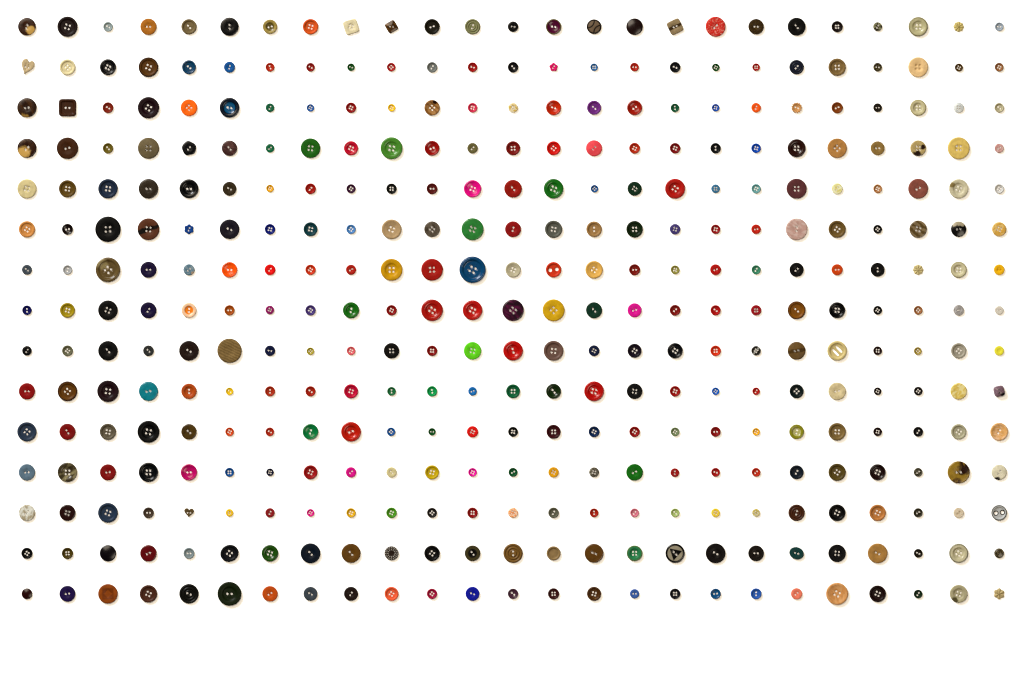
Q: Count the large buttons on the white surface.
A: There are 200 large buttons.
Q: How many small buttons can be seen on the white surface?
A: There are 175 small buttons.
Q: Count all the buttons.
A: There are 375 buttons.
